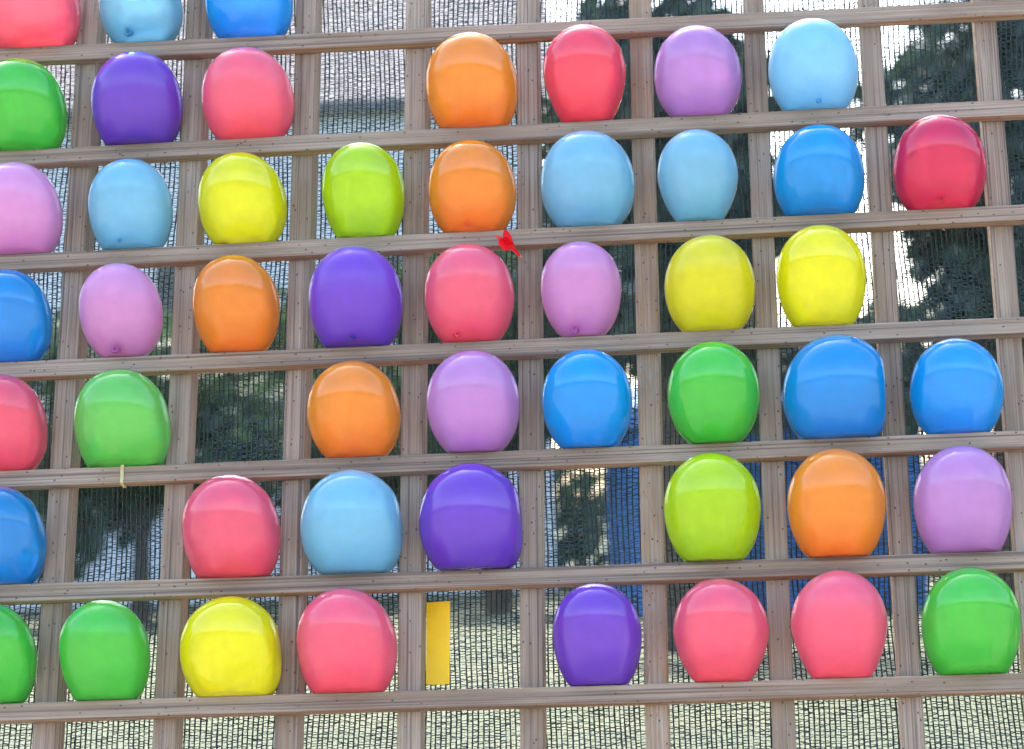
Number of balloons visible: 50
